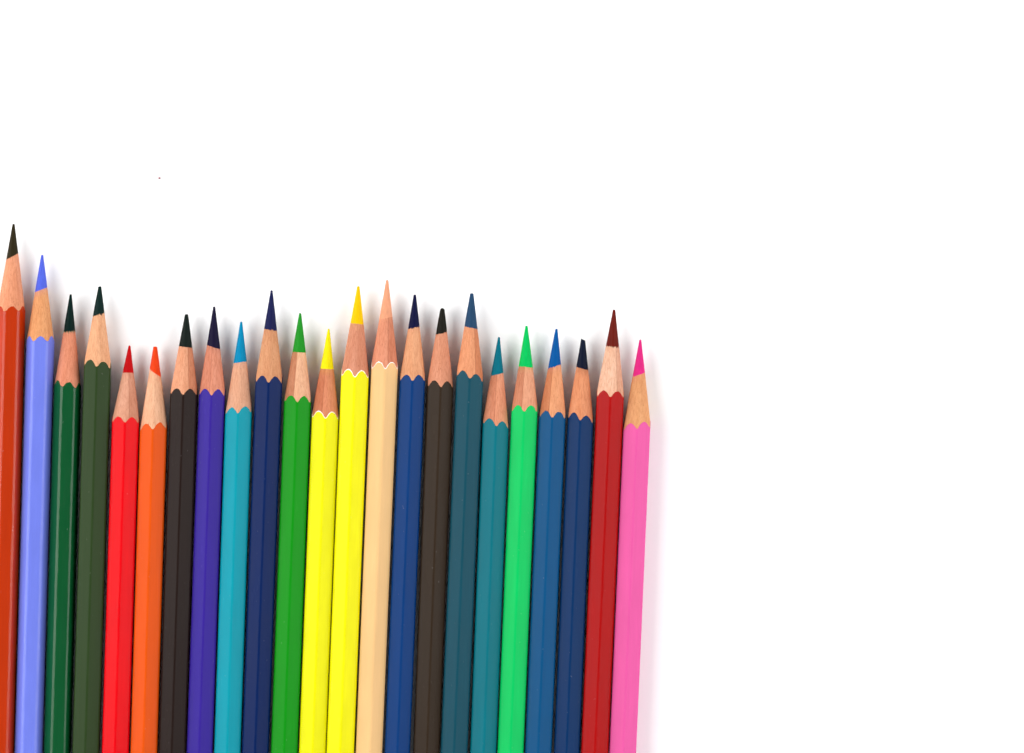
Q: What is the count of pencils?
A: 23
